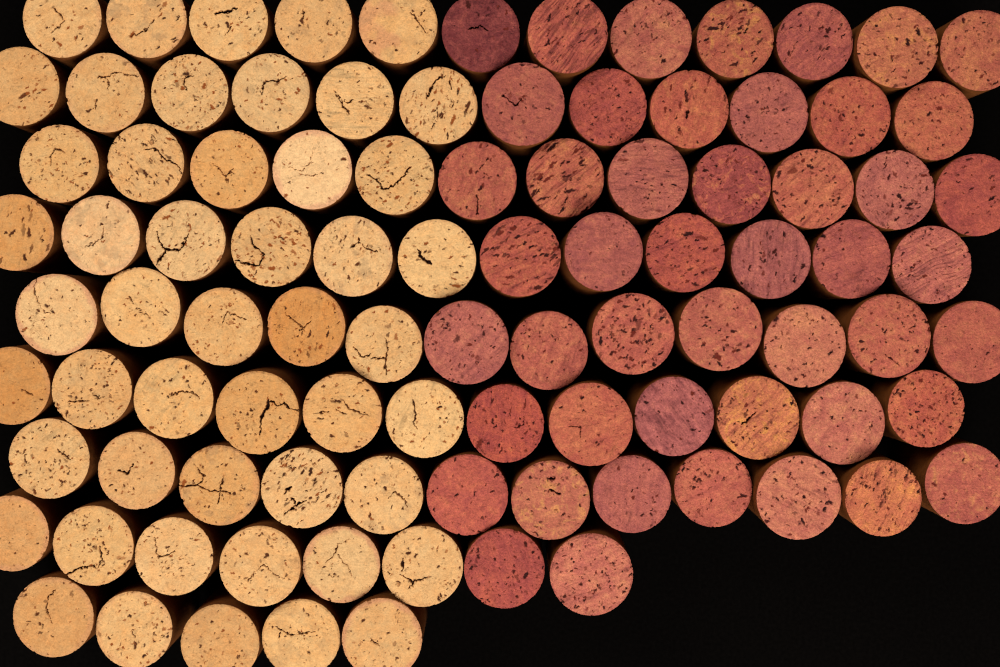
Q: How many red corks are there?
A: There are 48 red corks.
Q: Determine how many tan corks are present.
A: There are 49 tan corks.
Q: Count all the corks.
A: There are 97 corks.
